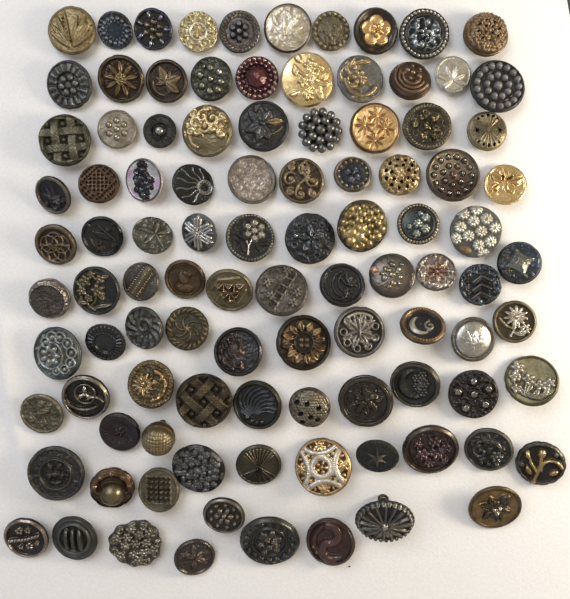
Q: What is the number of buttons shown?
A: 100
